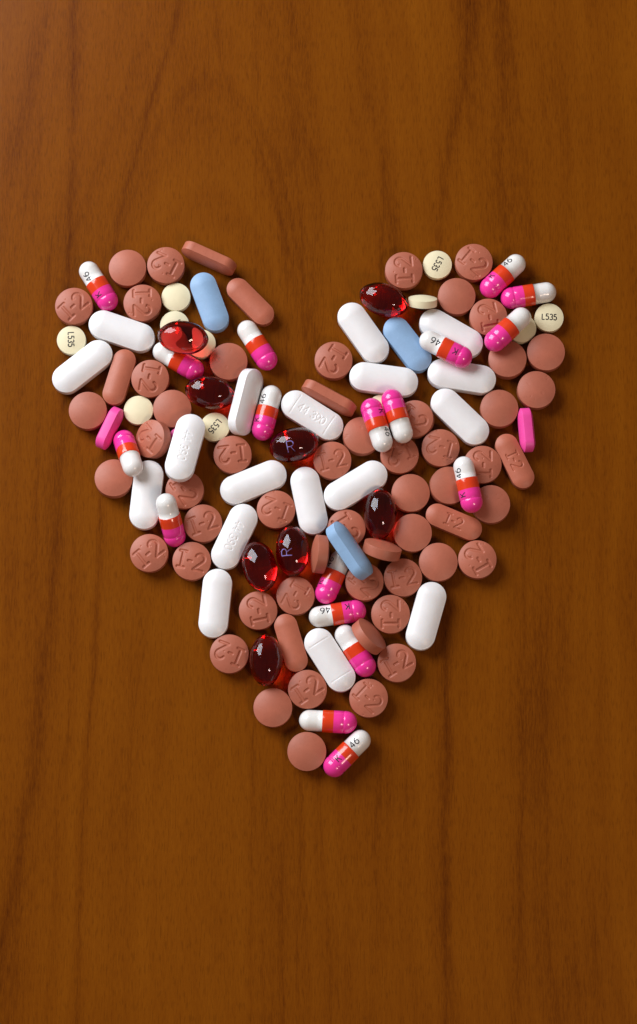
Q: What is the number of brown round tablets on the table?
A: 52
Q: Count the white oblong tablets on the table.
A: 18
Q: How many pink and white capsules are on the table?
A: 18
